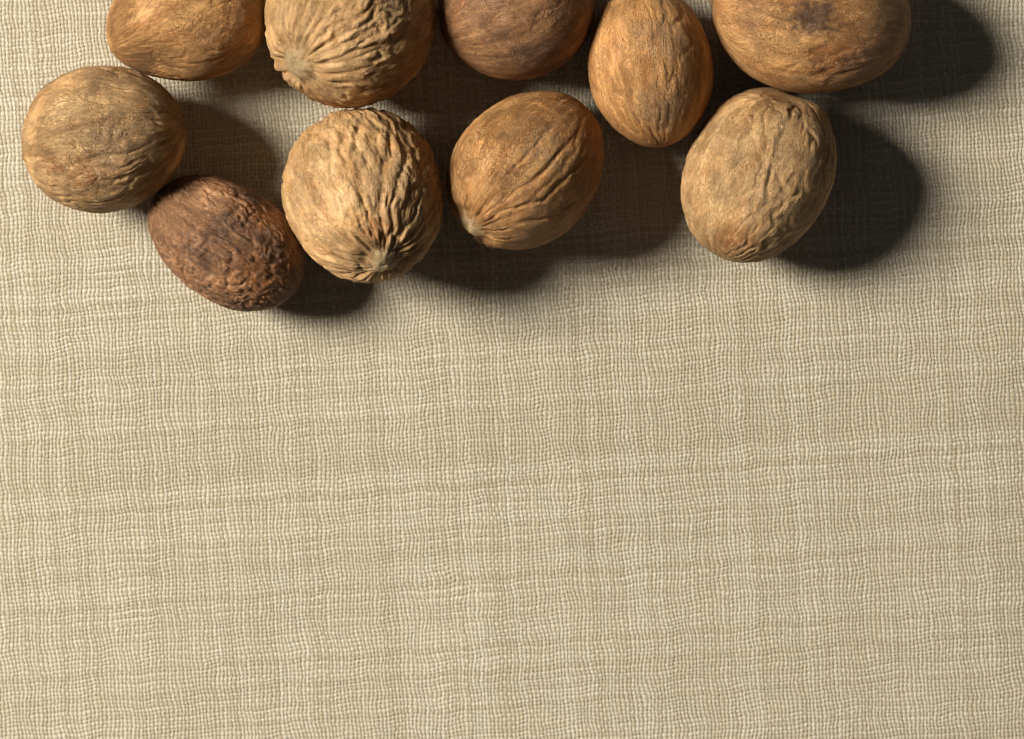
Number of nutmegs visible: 10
